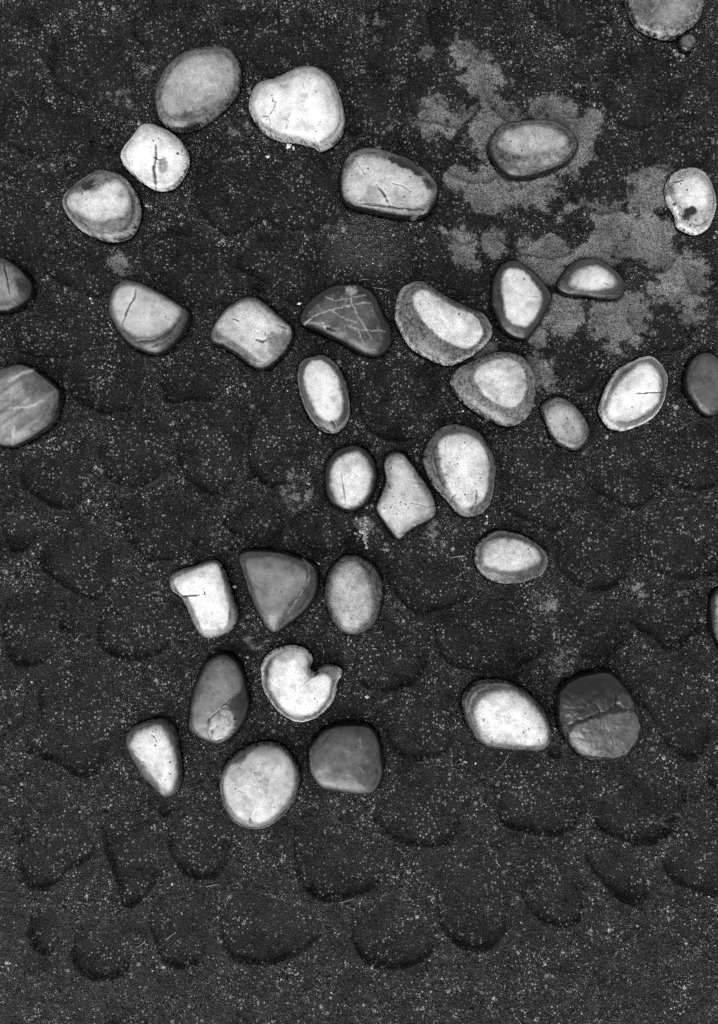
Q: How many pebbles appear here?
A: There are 37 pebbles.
